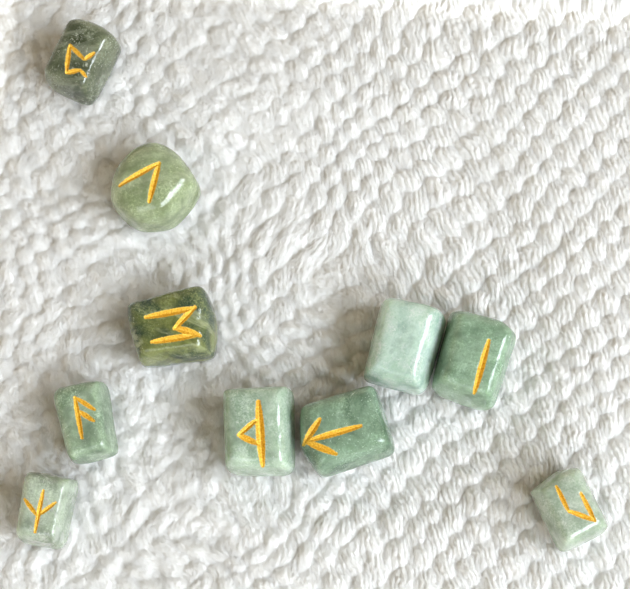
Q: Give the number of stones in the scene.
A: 10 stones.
